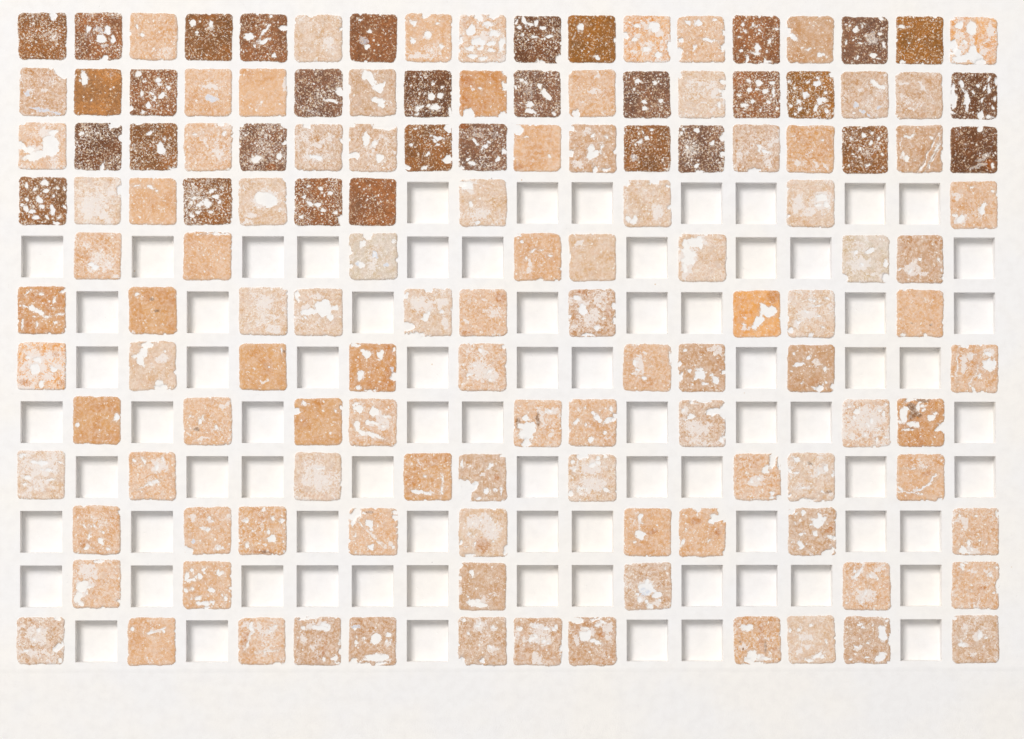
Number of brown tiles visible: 32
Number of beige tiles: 105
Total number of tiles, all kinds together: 137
